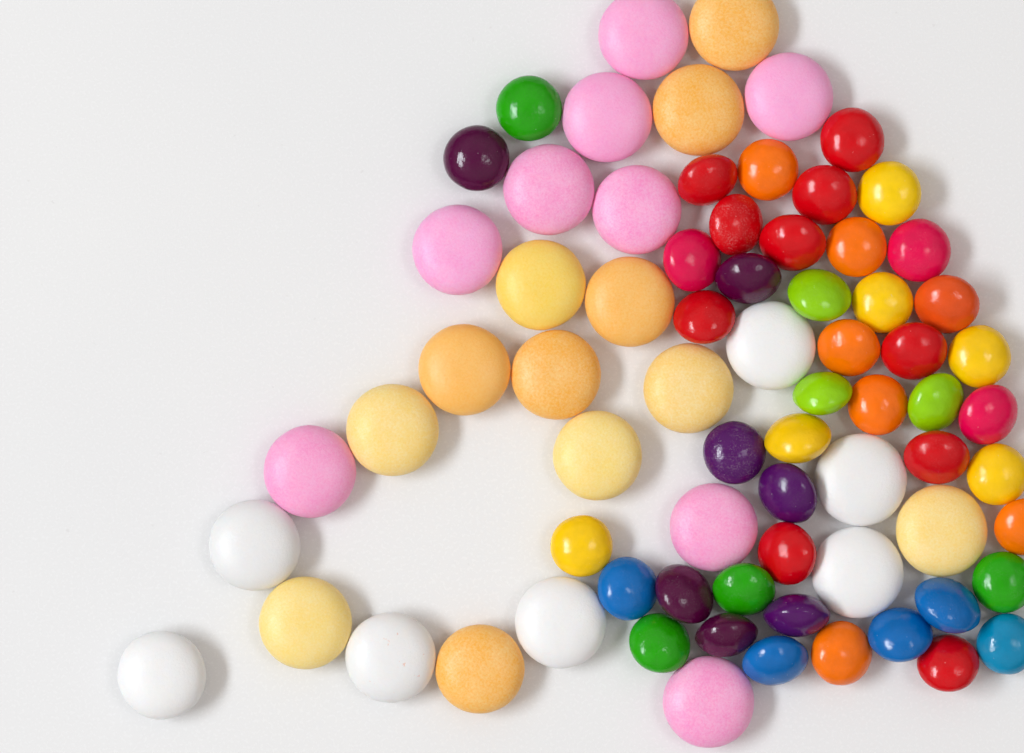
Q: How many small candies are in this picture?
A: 45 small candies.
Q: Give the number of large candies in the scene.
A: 28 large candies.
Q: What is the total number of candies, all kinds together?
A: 73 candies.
